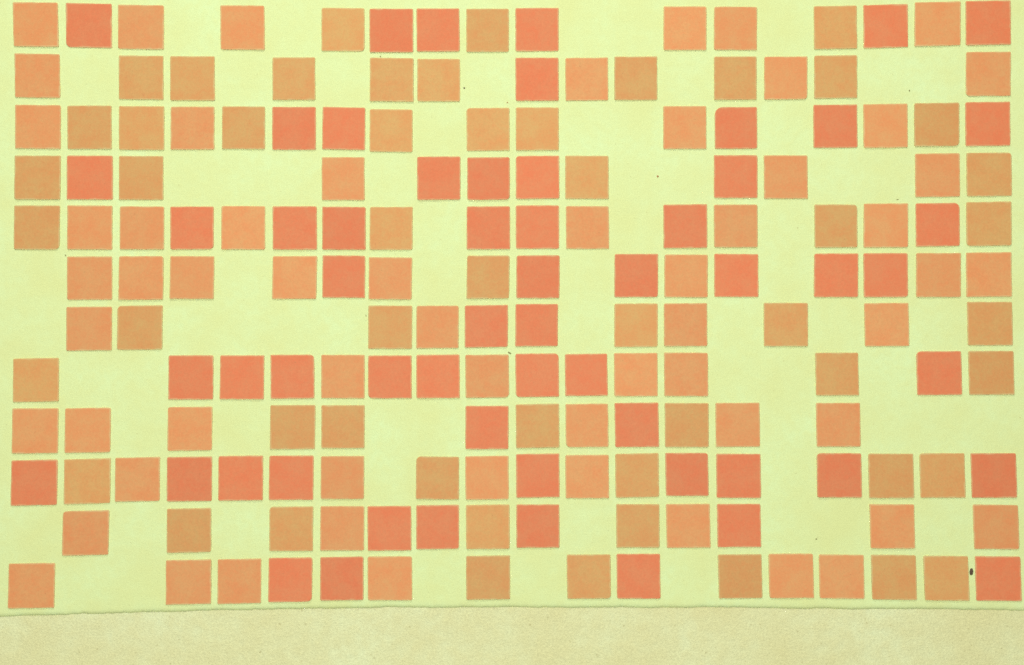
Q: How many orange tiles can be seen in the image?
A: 60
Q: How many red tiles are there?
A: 59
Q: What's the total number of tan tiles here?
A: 53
